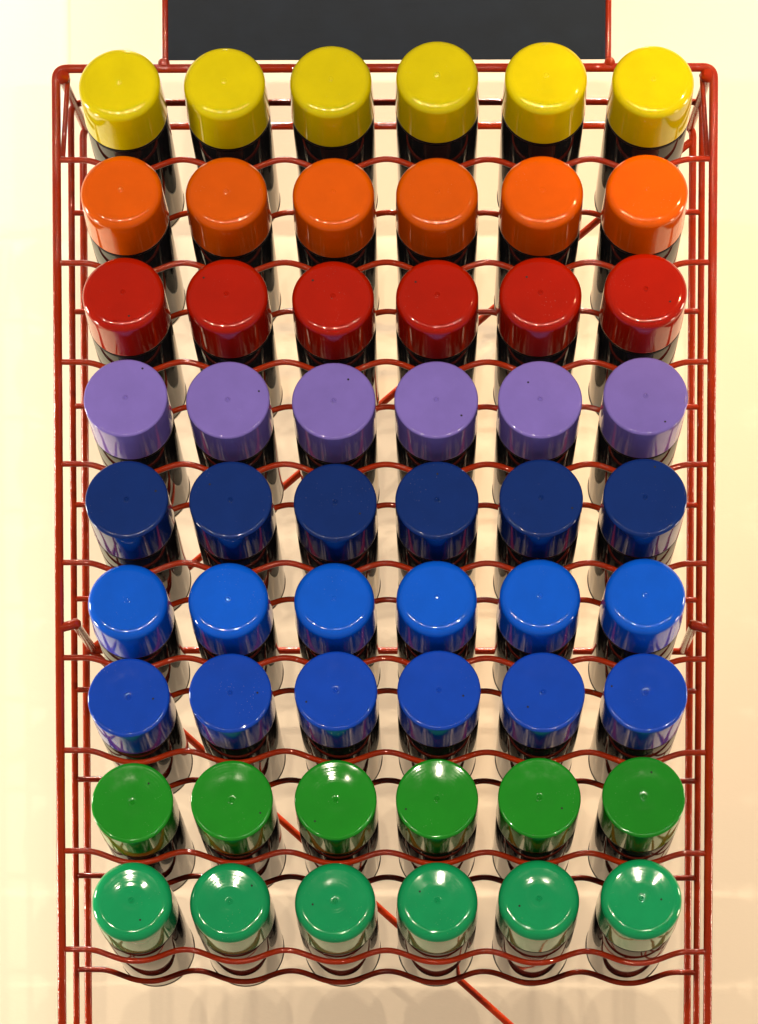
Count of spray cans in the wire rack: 54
